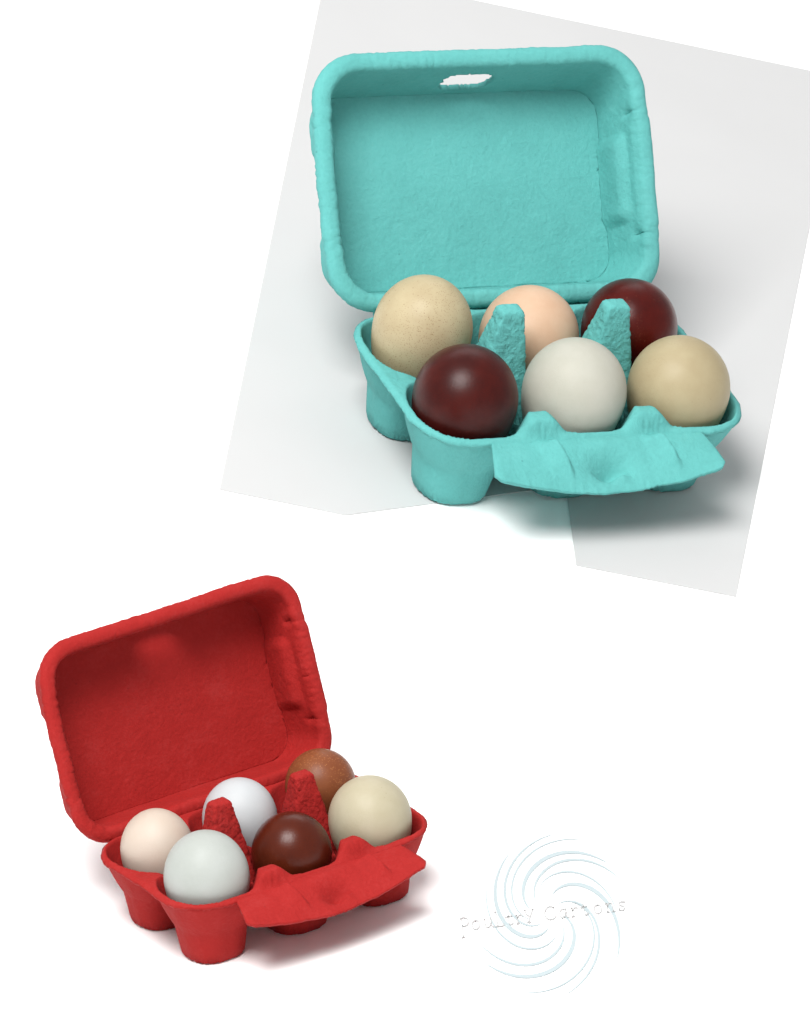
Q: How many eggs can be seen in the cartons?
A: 12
